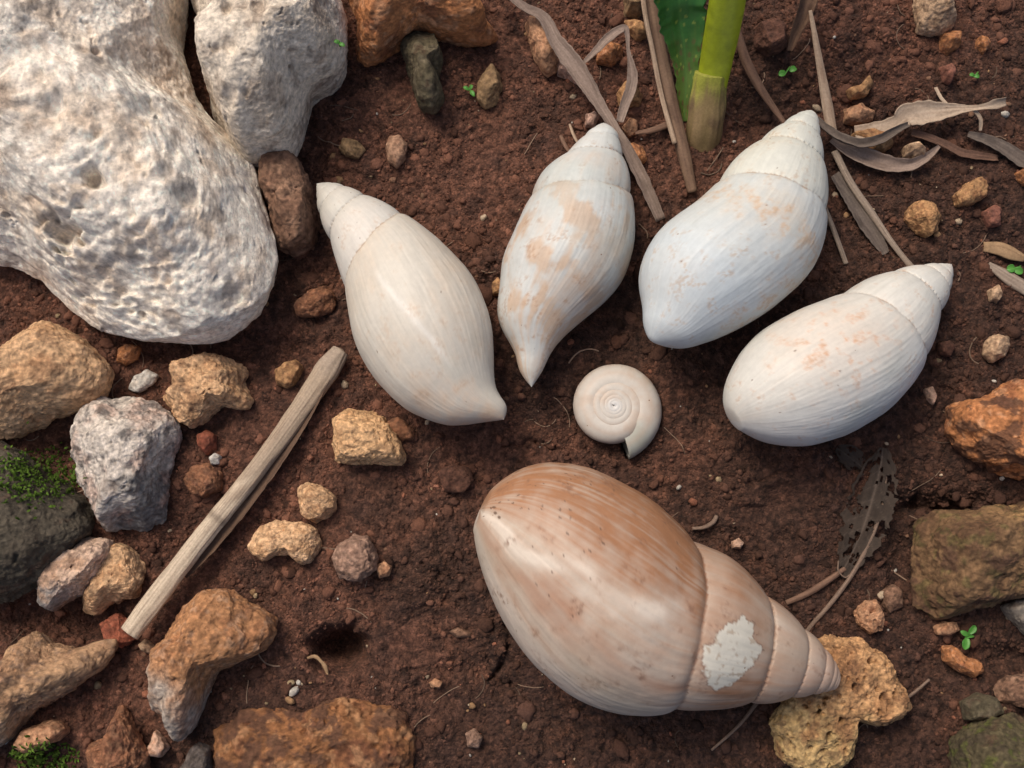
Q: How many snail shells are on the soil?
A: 6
